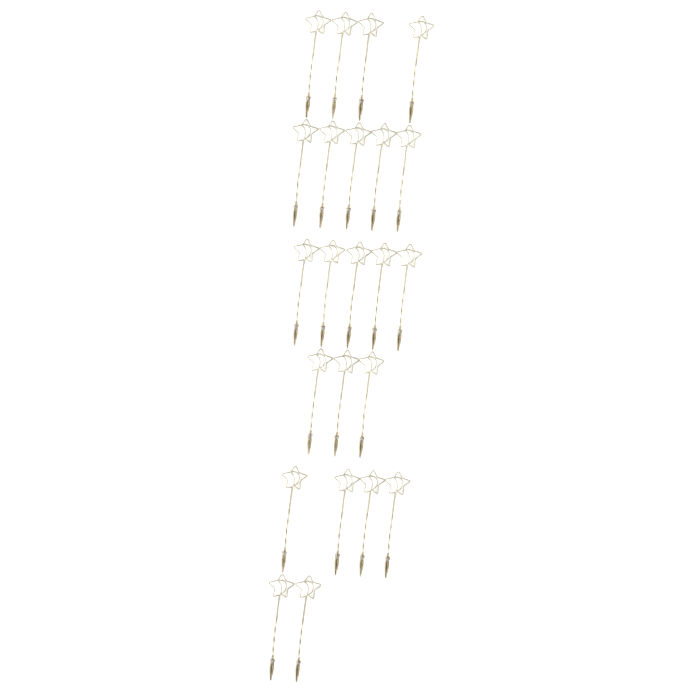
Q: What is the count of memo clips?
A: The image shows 23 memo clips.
